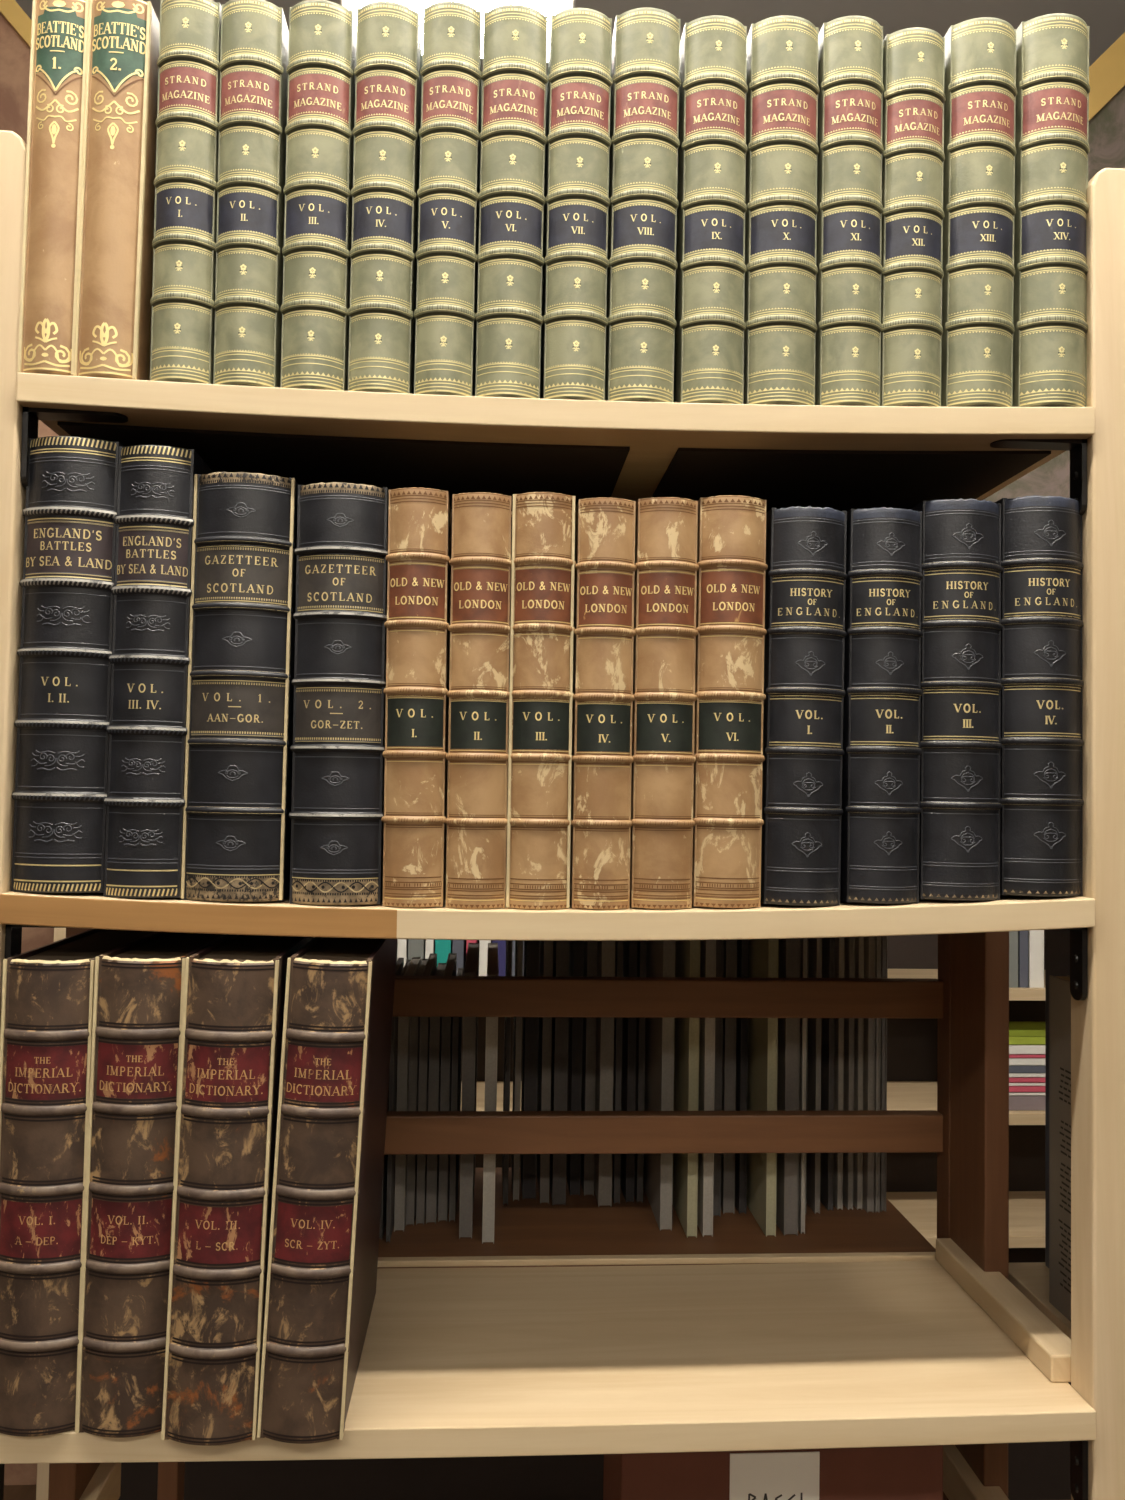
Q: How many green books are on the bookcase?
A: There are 14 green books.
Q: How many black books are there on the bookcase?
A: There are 8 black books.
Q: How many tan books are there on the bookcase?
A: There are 8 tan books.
